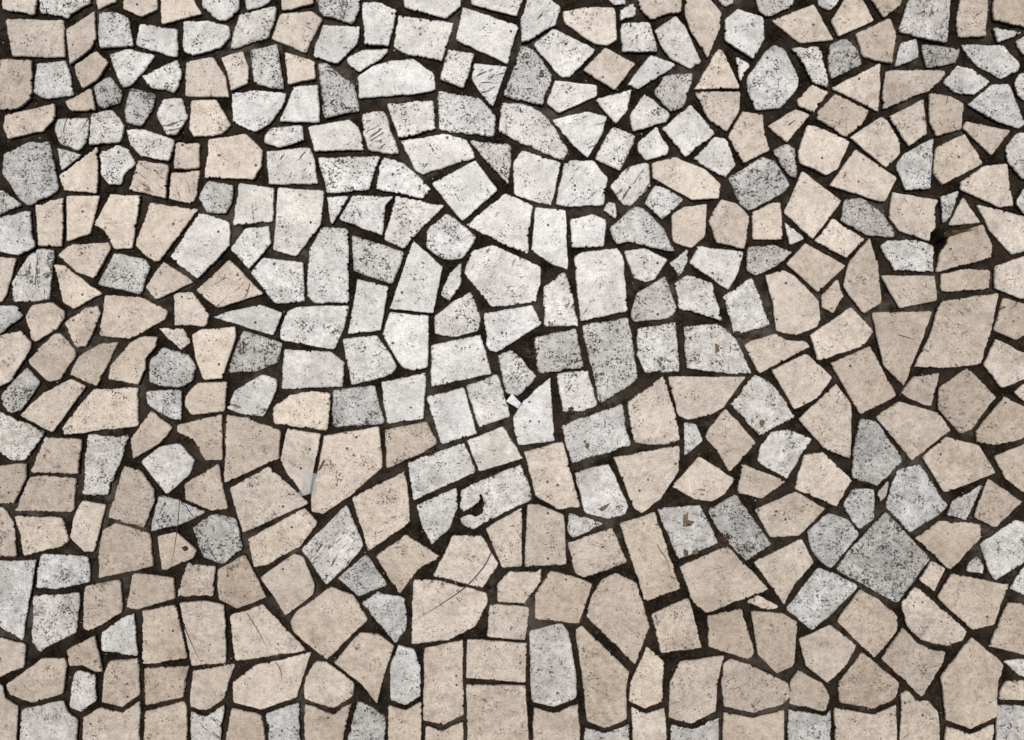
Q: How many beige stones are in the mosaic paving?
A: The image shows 200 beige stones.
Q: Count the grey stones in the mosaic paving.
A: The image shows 198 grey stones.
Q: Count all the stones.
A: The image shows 398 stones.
